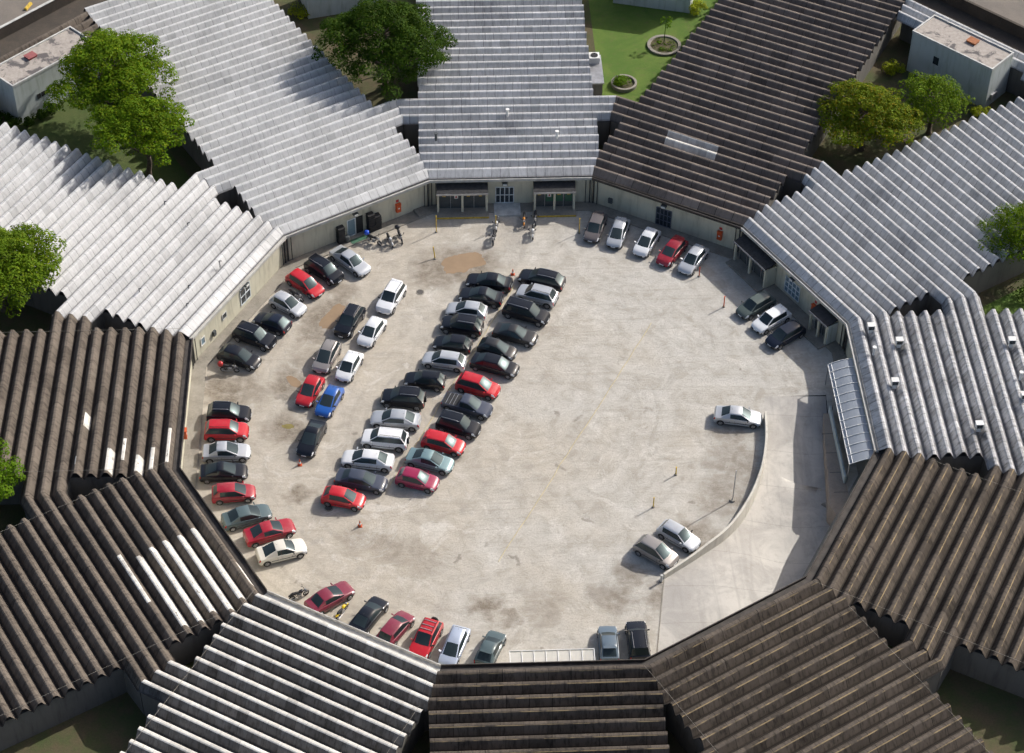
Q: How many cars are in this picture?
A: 67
